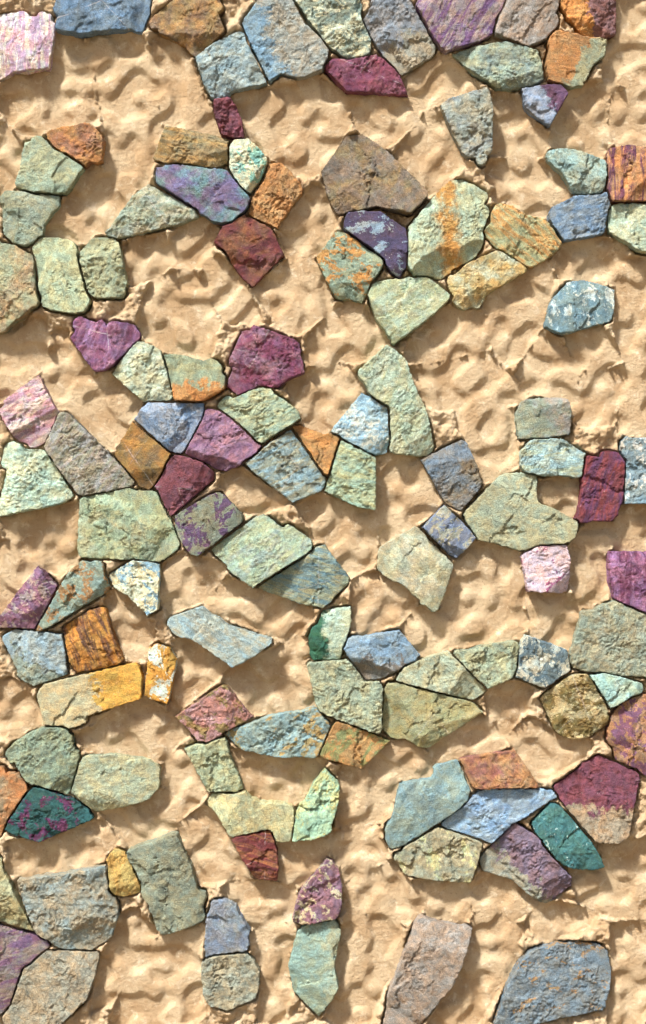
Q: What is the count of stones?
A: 120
